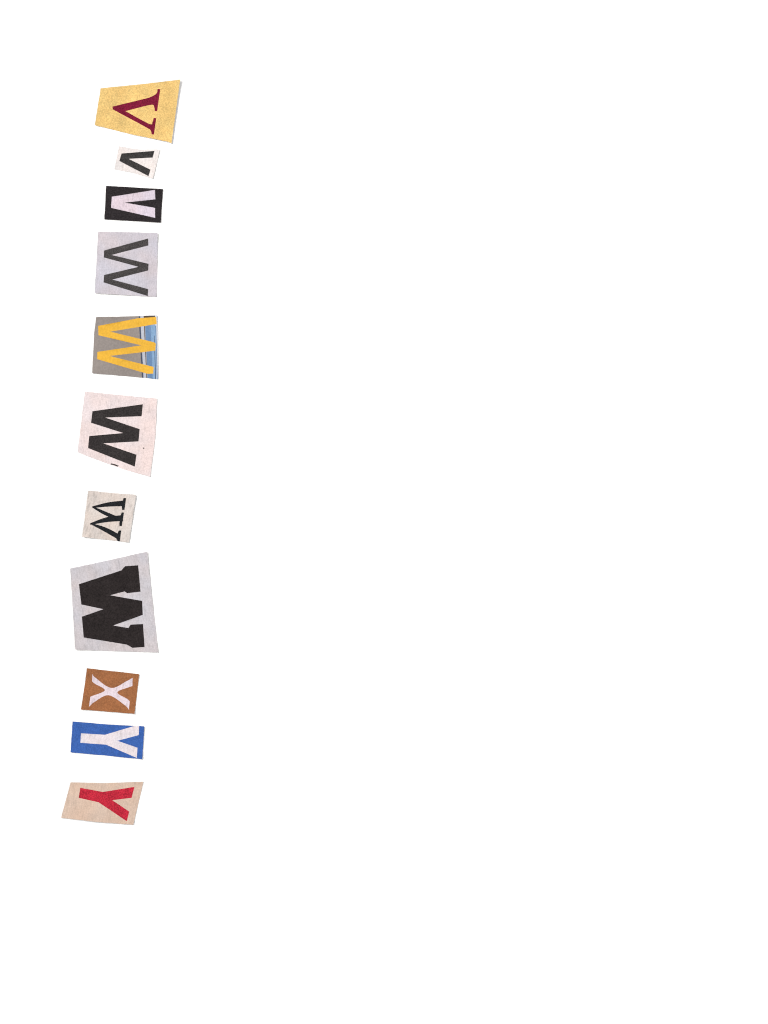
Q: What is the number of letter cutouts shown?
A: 11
